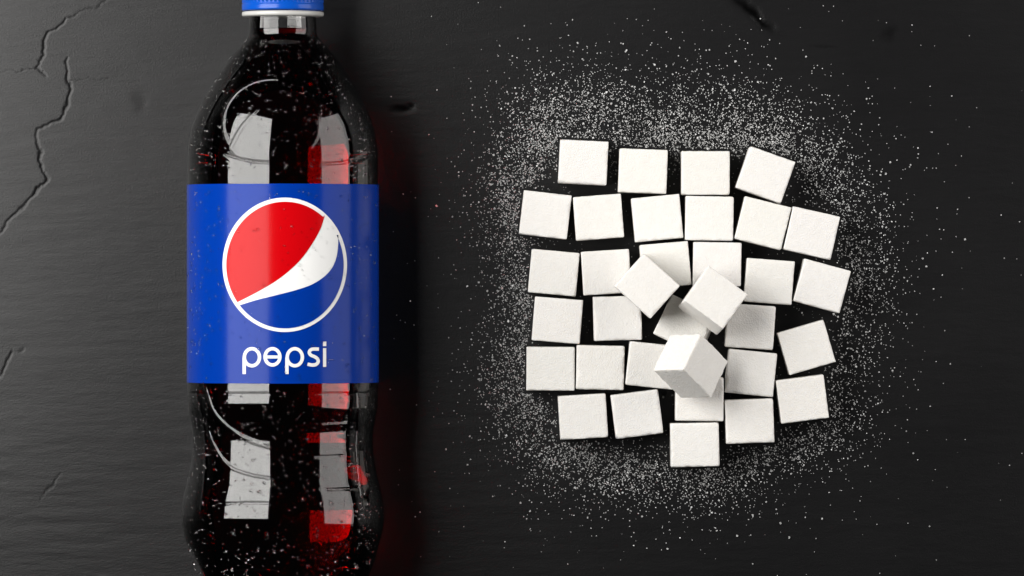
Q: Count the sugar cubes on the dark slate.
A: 34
